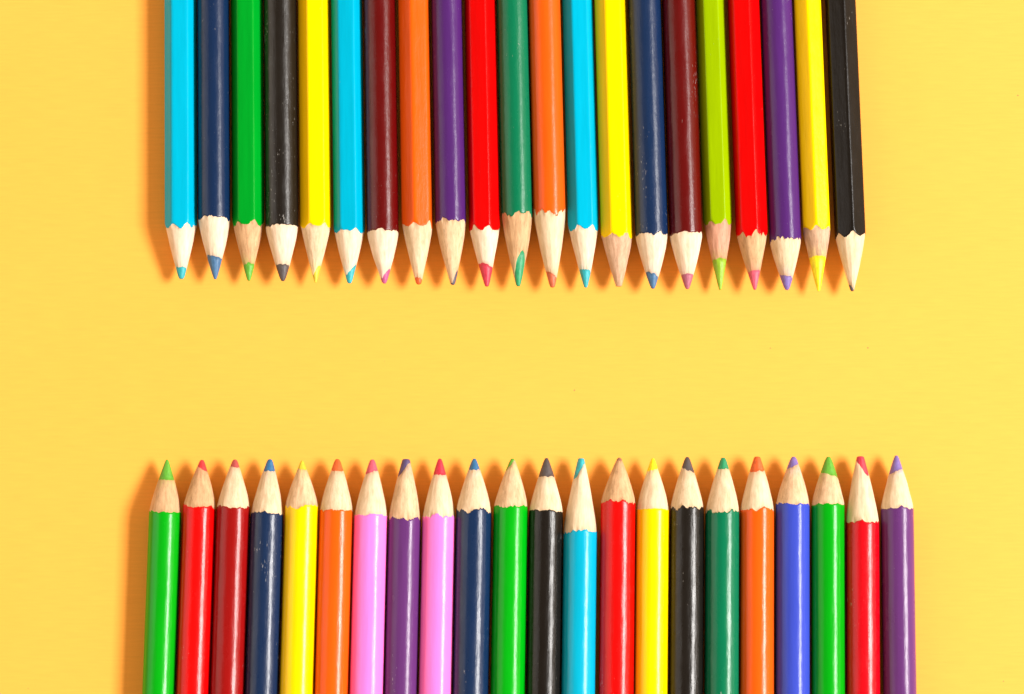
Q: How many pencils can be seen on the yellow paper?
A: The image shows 43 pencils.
